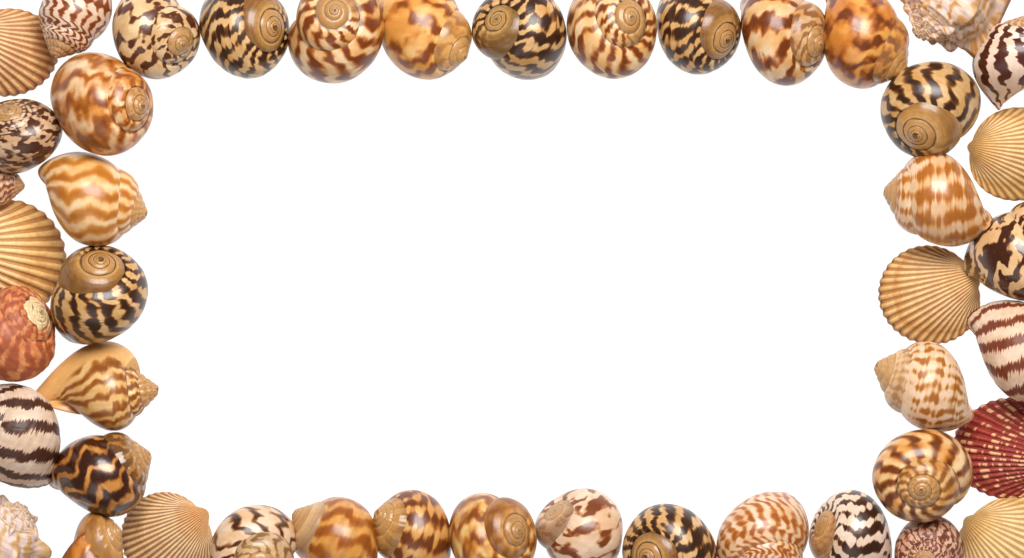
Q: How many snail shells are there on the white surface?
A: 38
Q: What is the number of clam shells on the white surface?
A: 7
